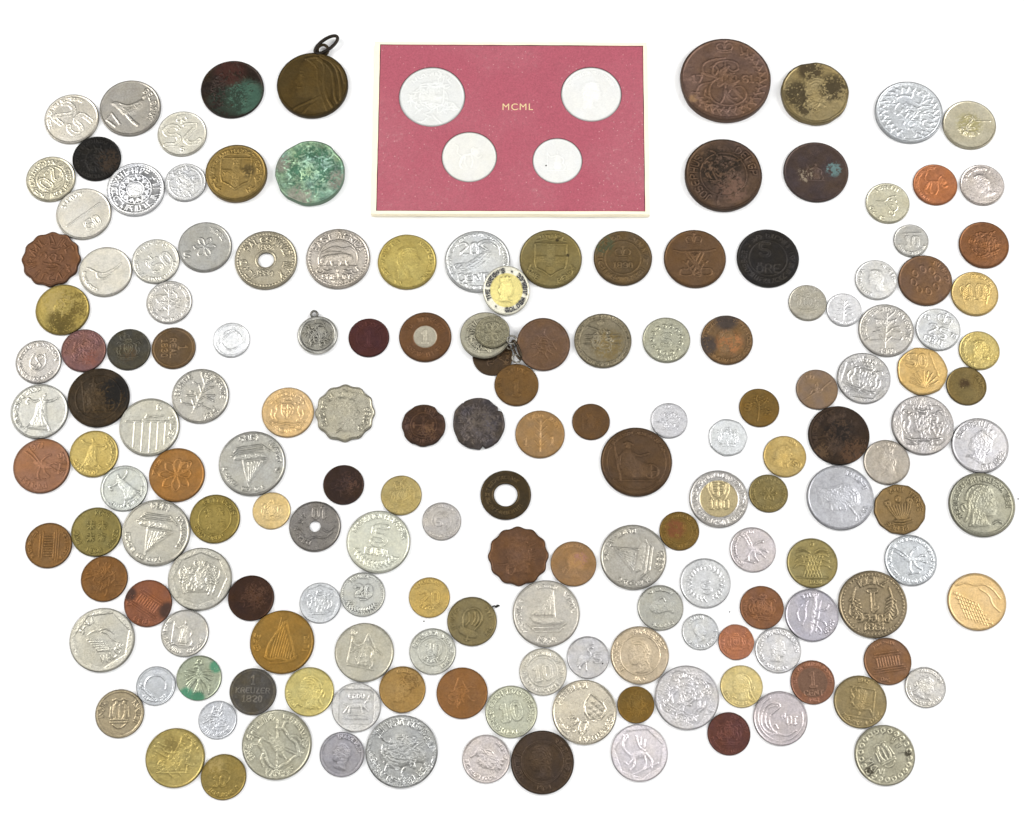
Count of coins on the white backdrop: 170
